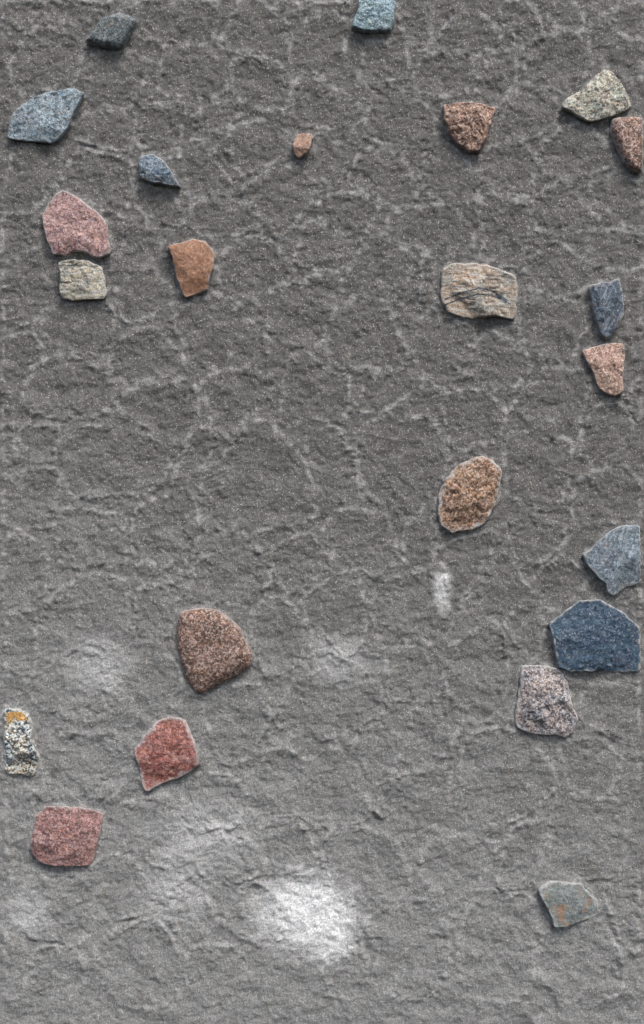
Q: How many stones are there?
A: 23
